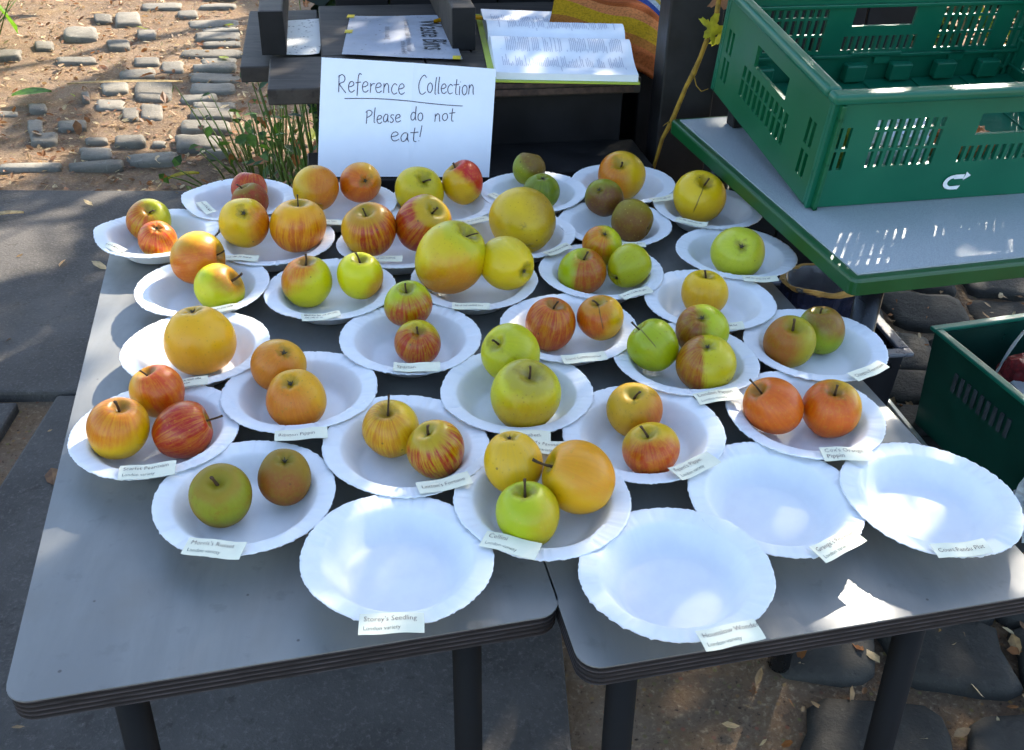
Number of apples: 58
